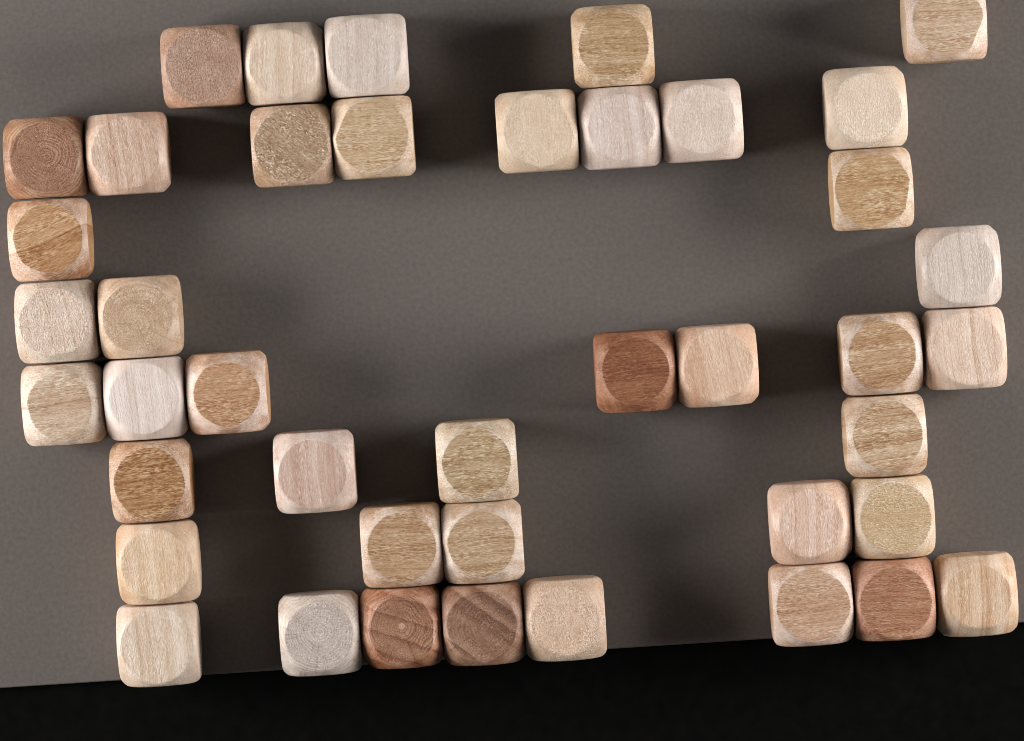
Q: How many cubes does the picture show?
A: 42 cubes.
